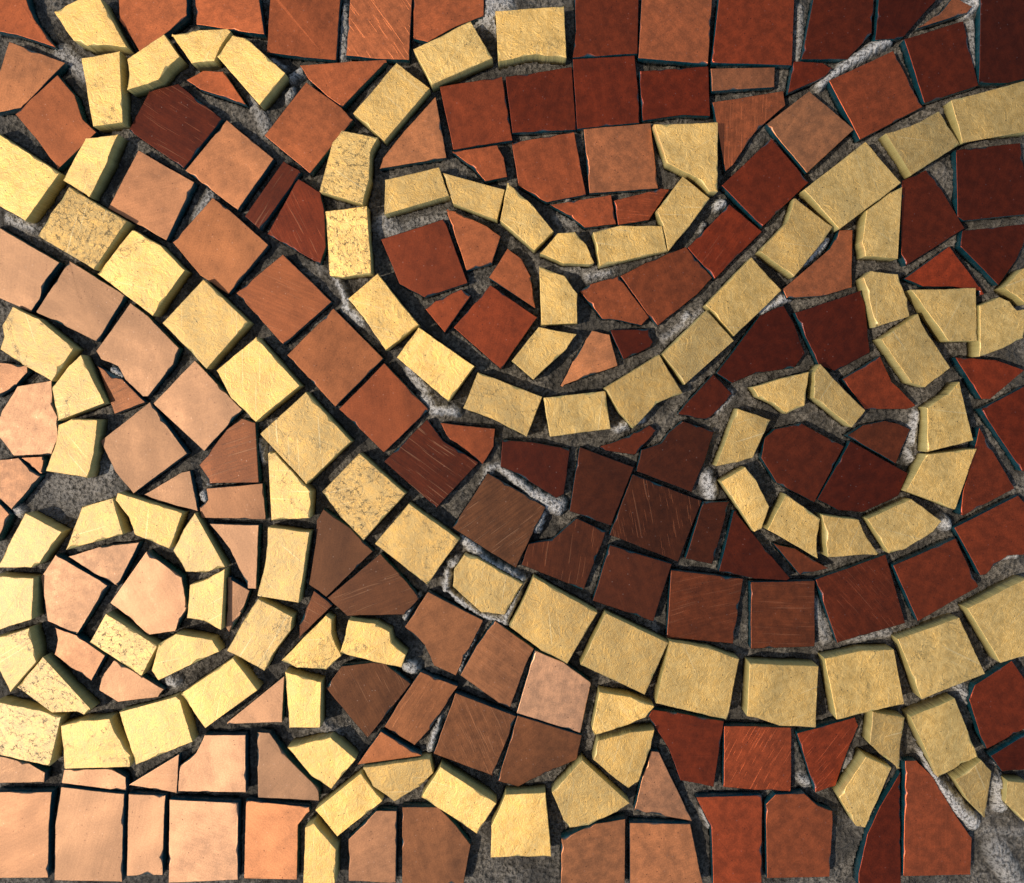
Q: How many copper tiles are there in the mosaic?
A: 144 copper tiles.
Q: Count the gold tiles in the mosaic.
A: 99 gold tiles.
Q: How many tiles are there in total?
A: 243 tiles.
